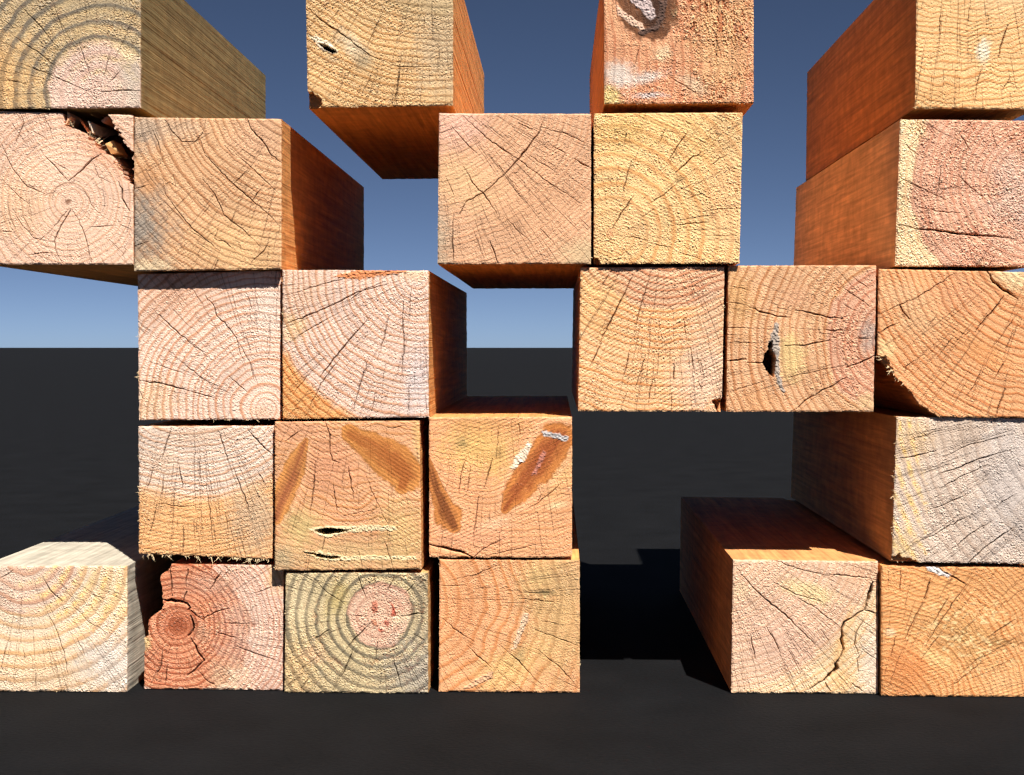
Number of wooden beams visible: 24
